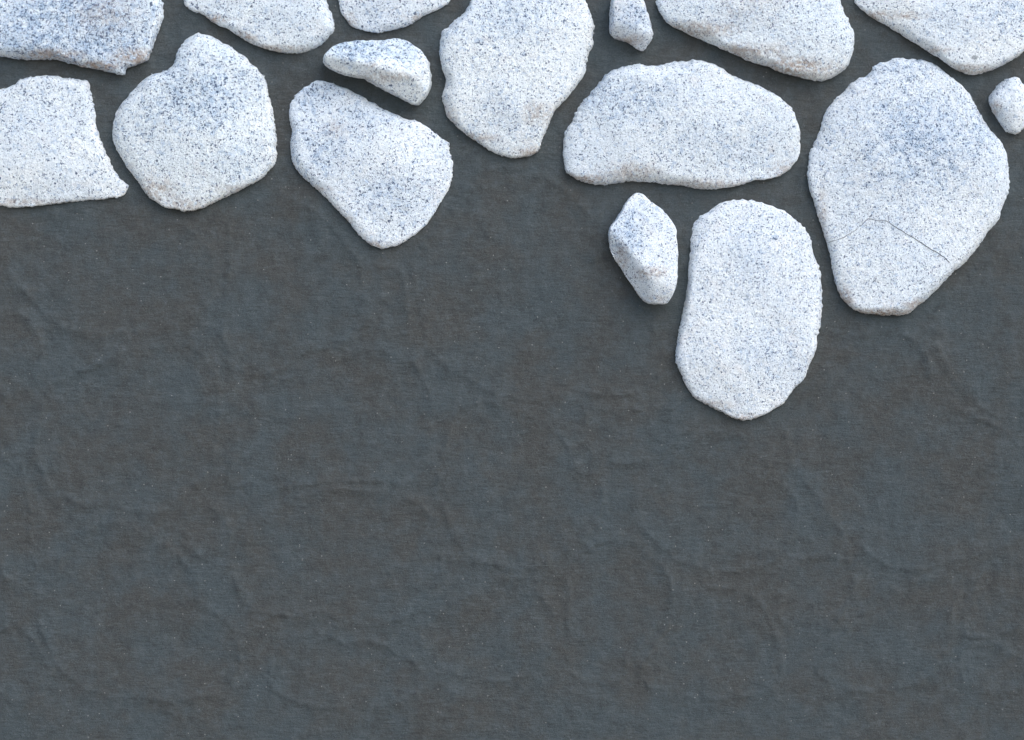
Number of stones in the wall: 16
